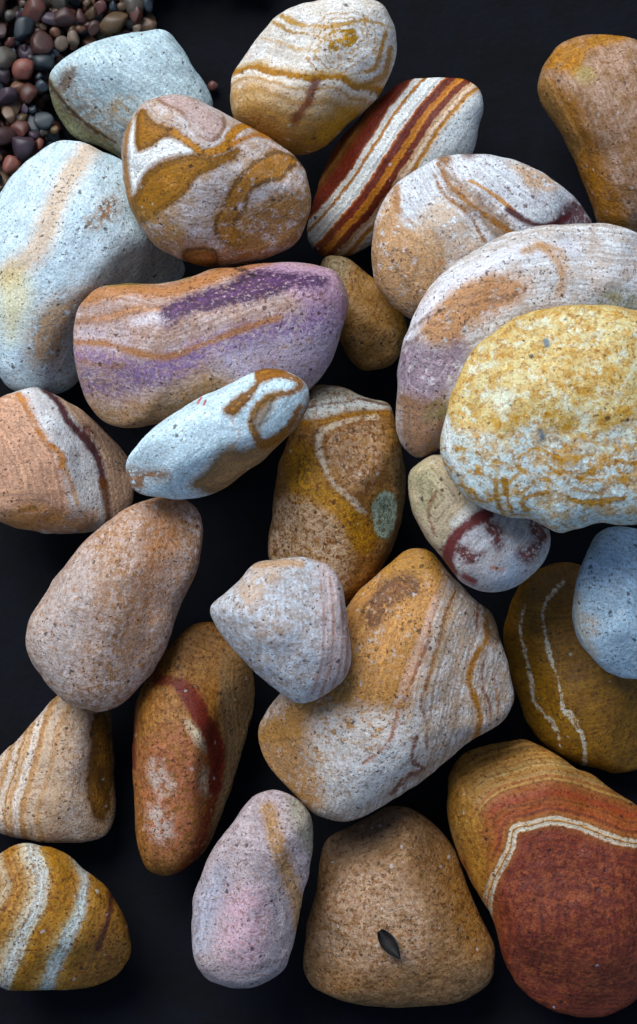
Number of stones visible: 26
